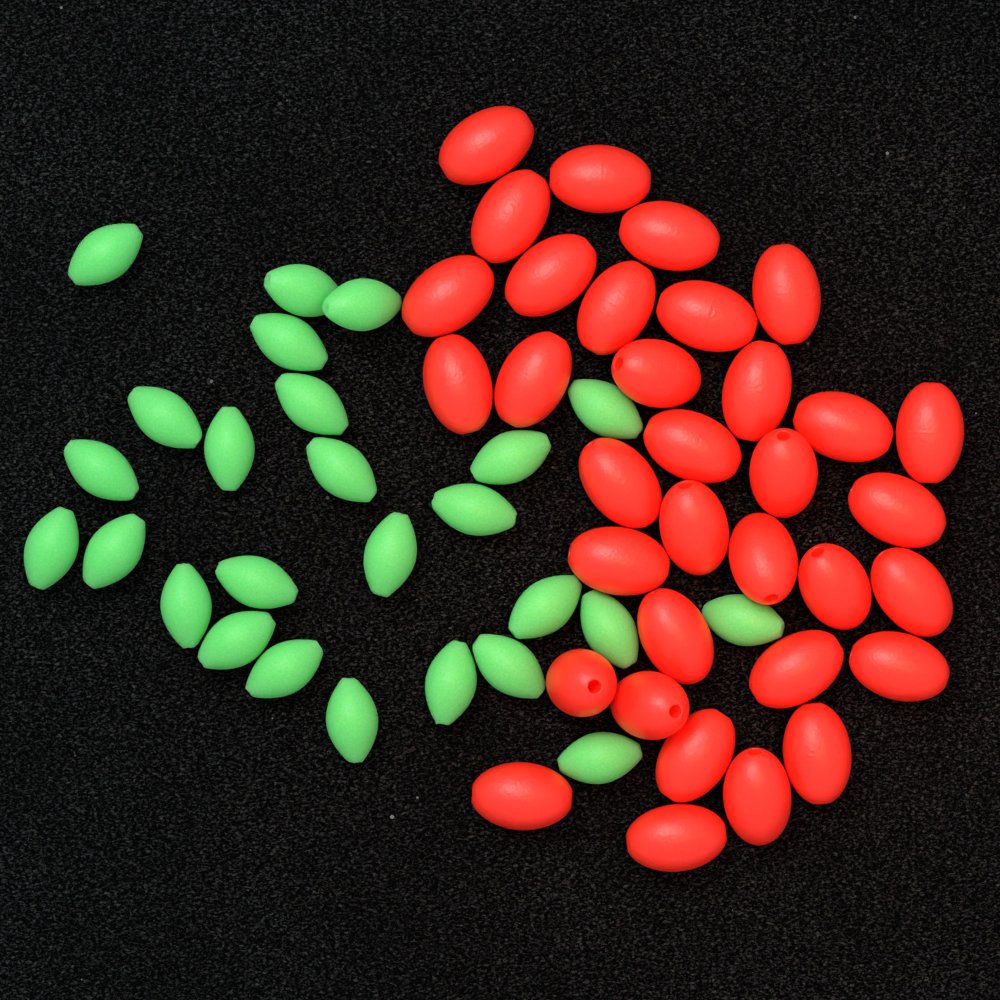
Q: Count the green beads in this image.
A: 26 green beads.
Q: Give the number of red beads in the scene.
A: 34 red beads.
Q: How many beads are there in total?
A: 60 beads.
